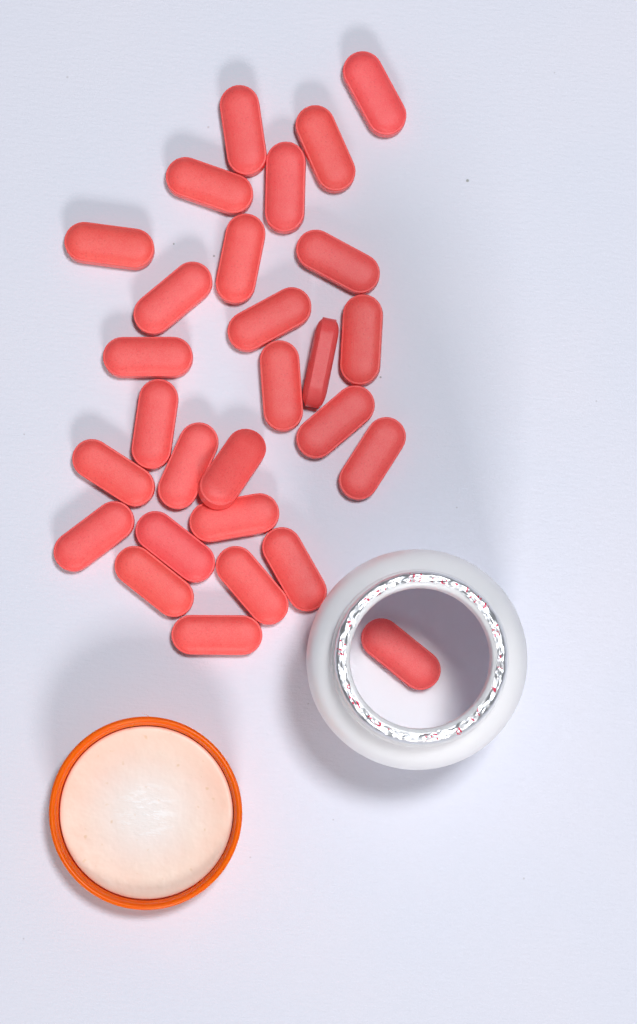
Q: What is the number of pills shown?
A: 28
